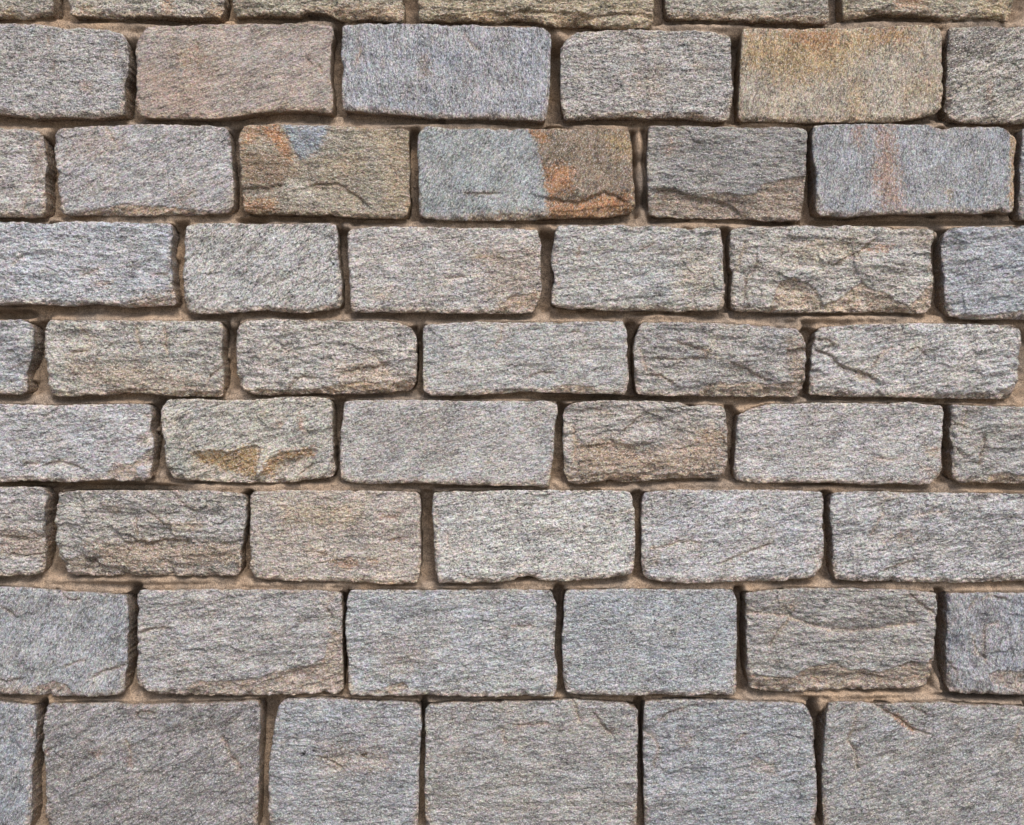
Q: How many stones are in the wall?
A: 55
